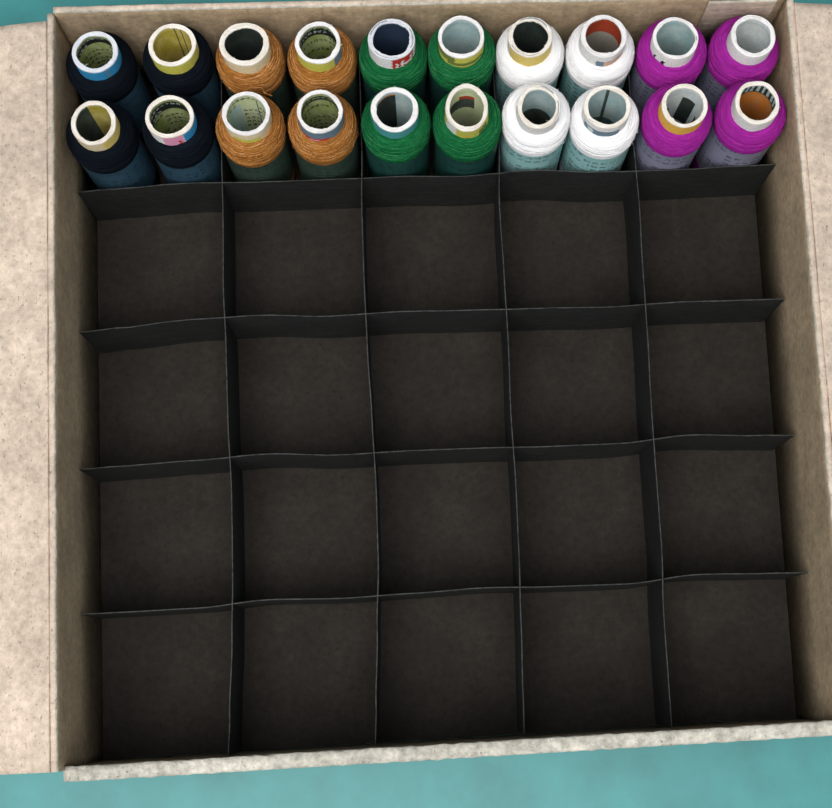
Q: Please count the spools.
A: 20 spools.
